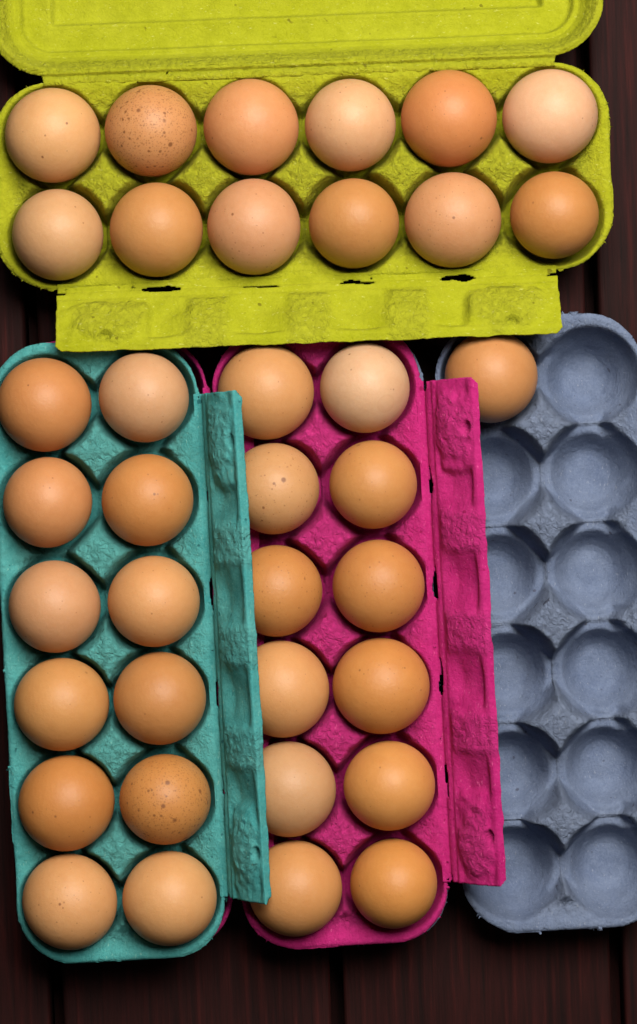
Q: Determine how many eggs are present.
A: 37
